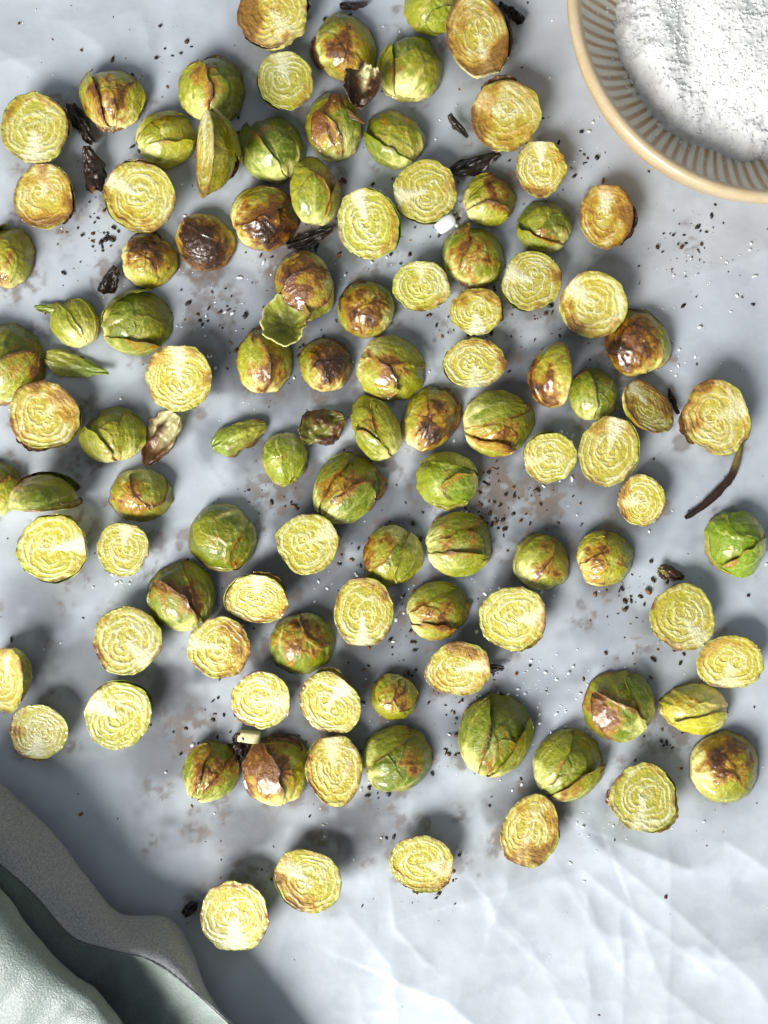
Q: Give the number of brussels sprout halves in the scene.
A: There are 102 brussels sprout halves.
